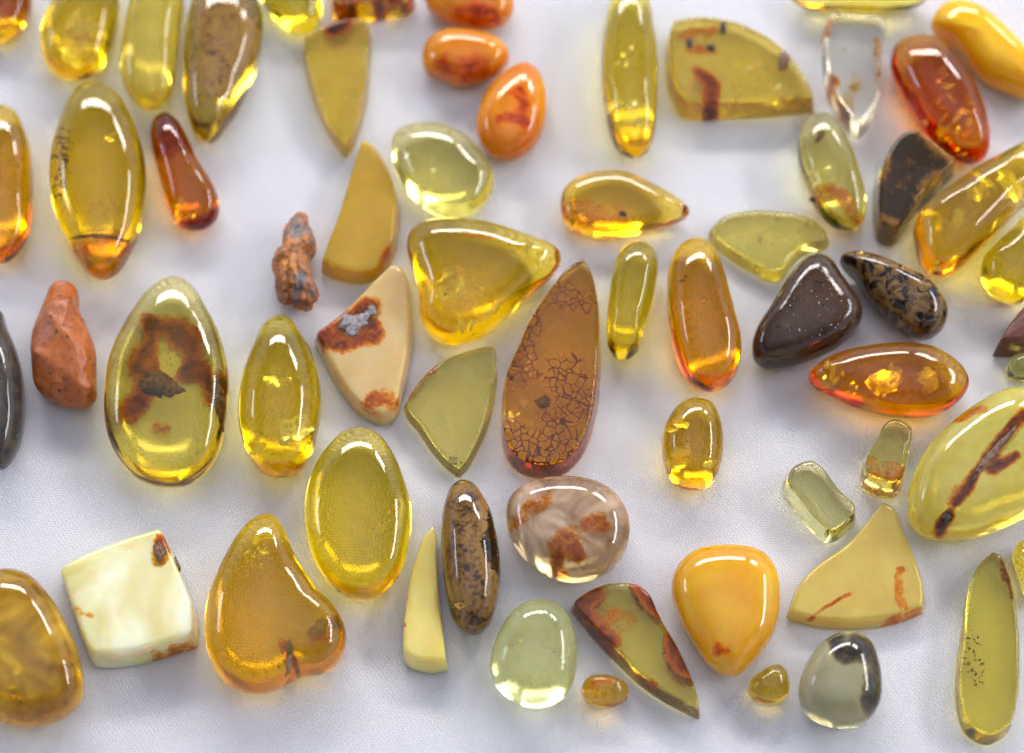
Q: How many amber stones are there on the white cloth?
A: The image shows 63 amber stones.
